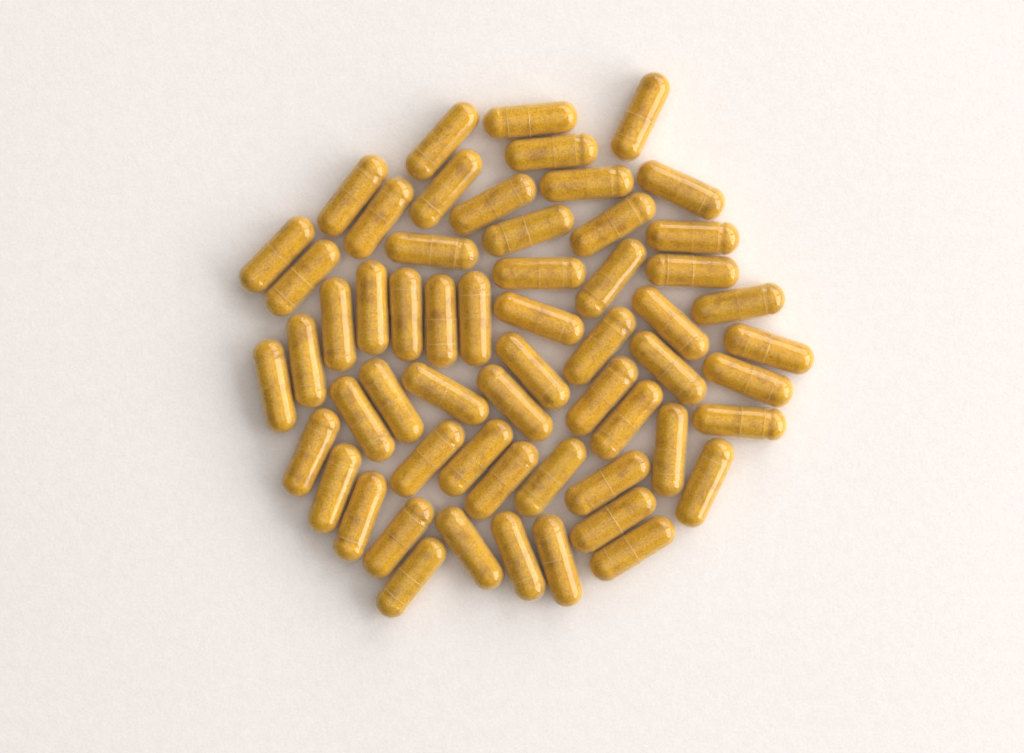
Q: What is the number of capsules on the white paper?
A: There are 58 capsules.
